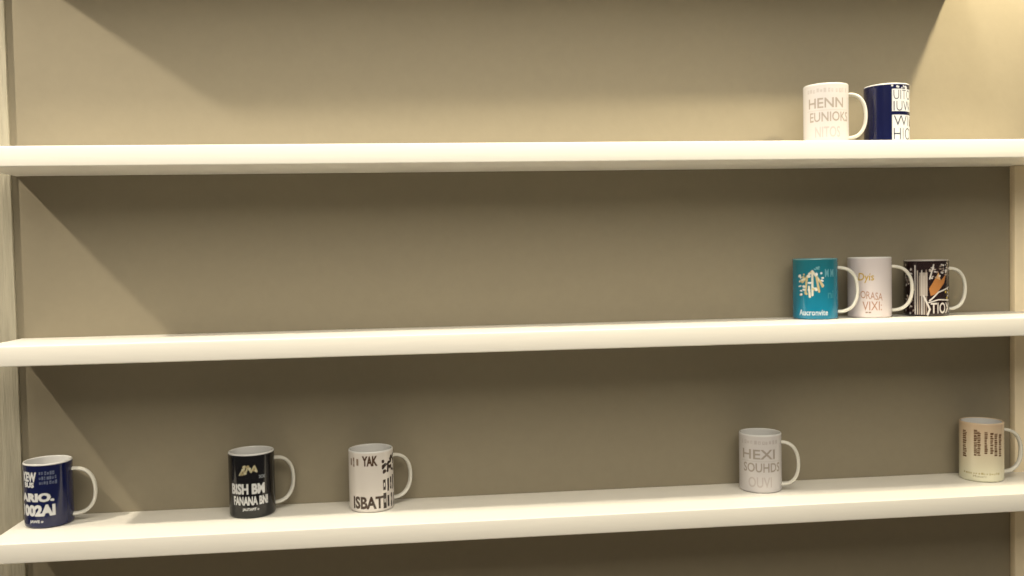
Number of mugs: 10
